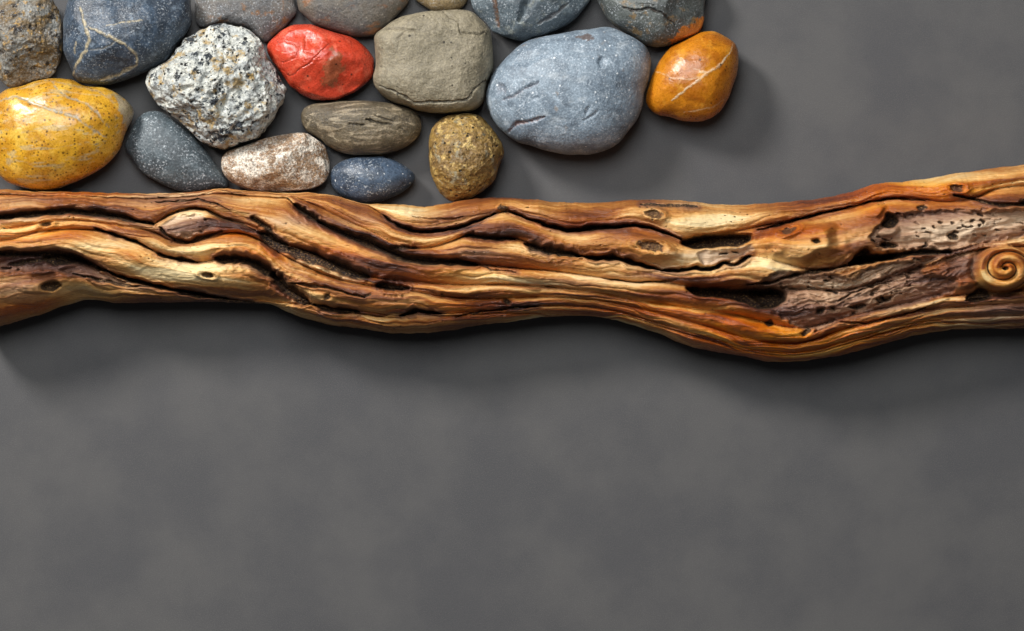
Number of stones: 18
